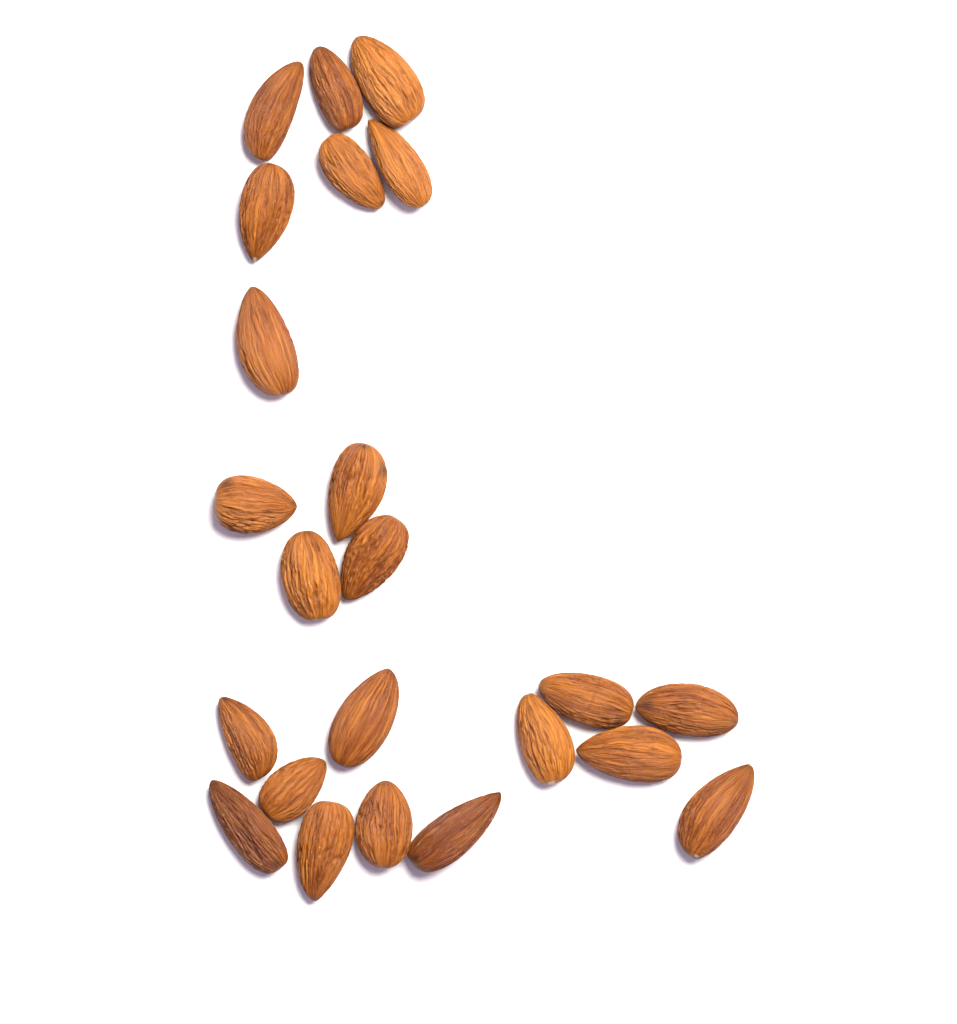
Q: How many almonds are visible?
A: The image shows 23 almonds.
